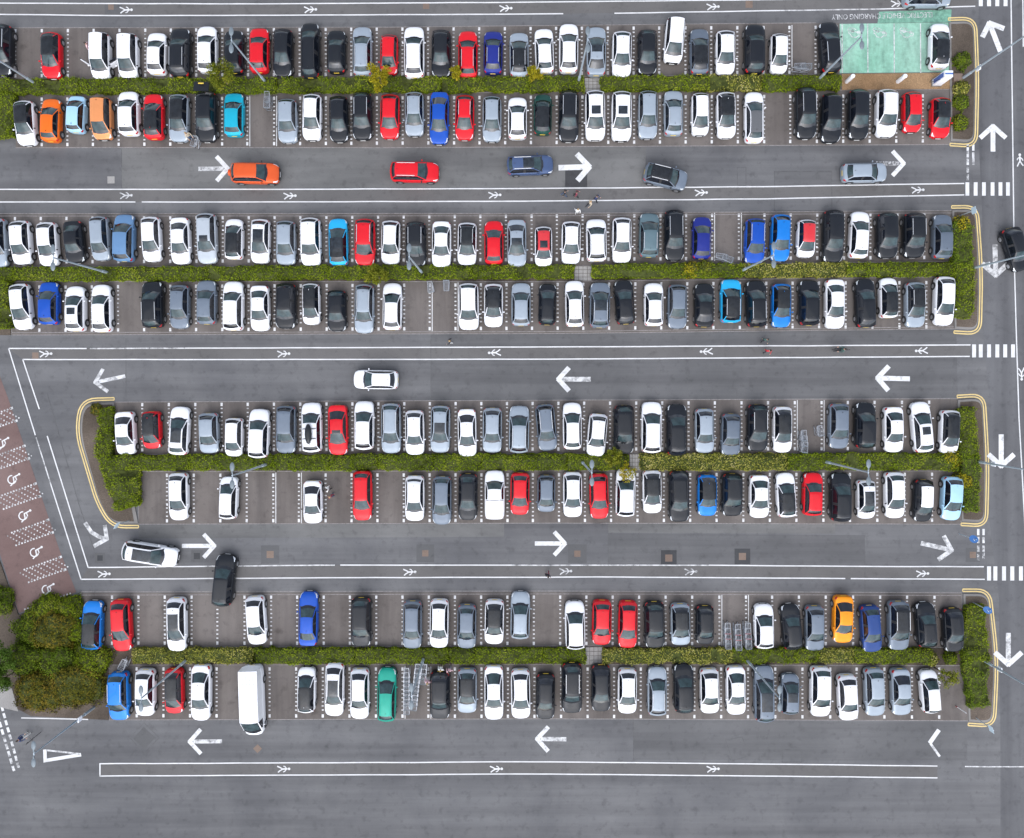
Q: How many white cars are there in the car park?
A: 99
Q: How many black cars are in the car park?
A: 54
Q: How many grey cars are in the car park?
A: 51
